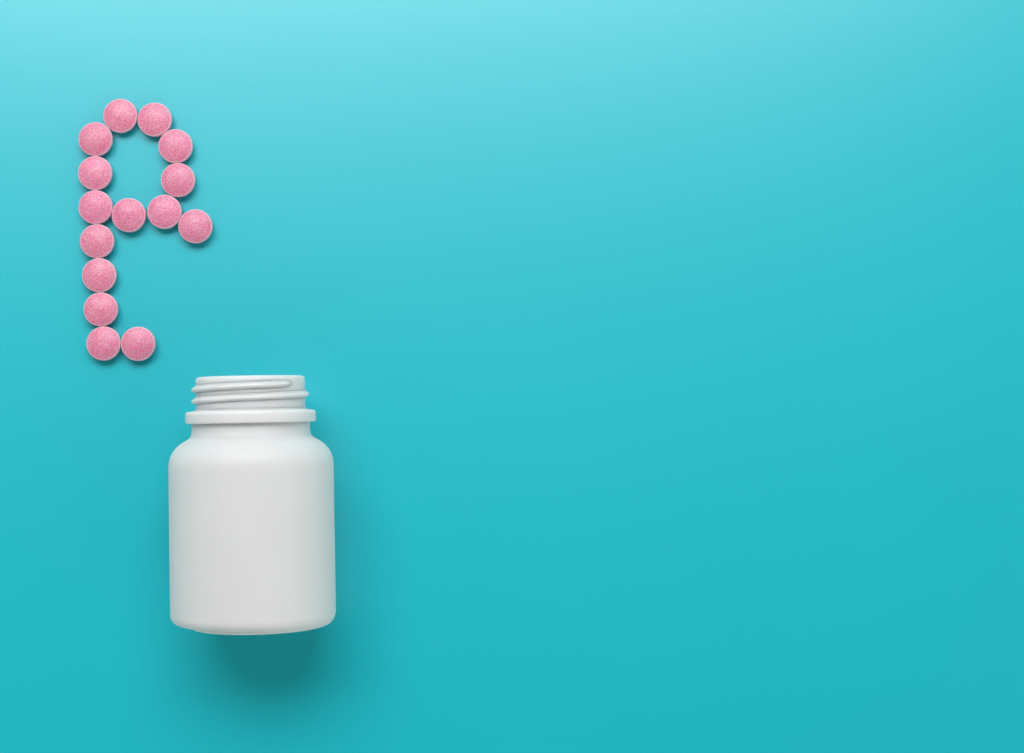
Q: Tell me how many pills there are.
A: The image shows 15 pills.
